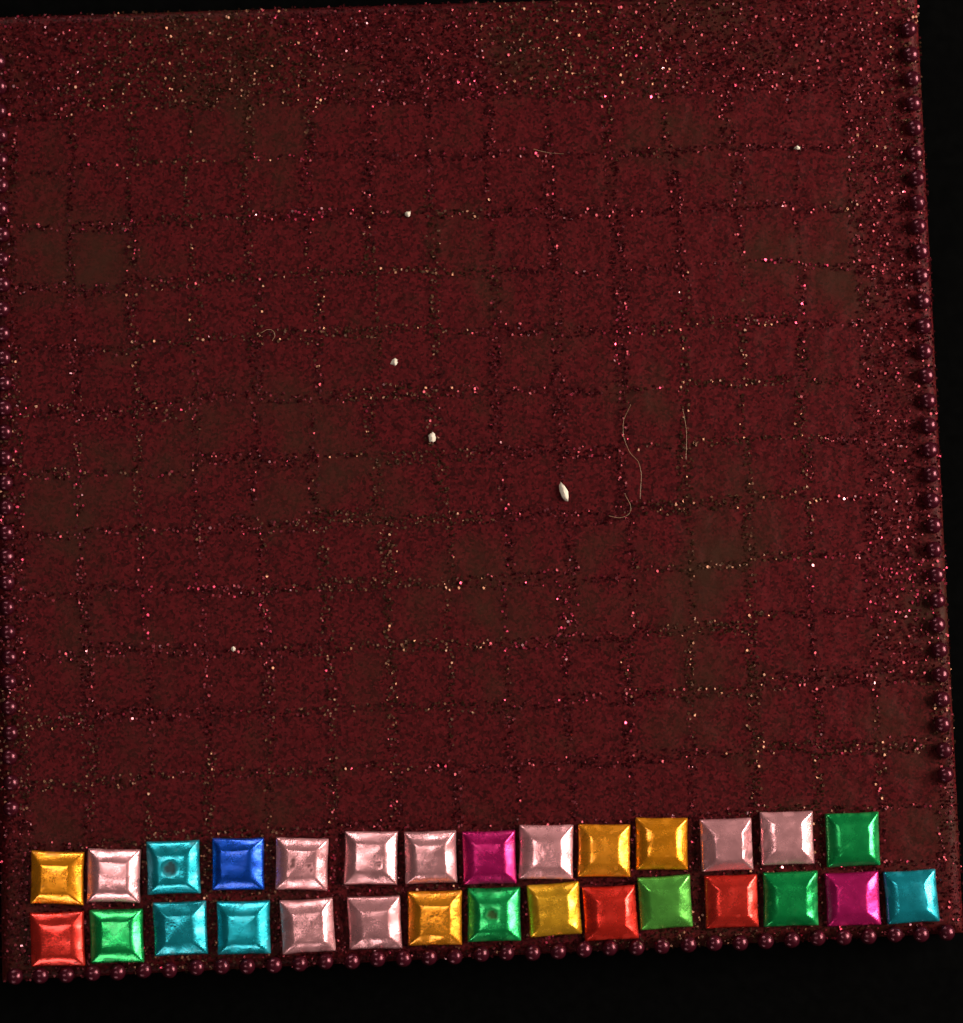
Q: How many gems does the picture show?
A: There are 29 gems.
